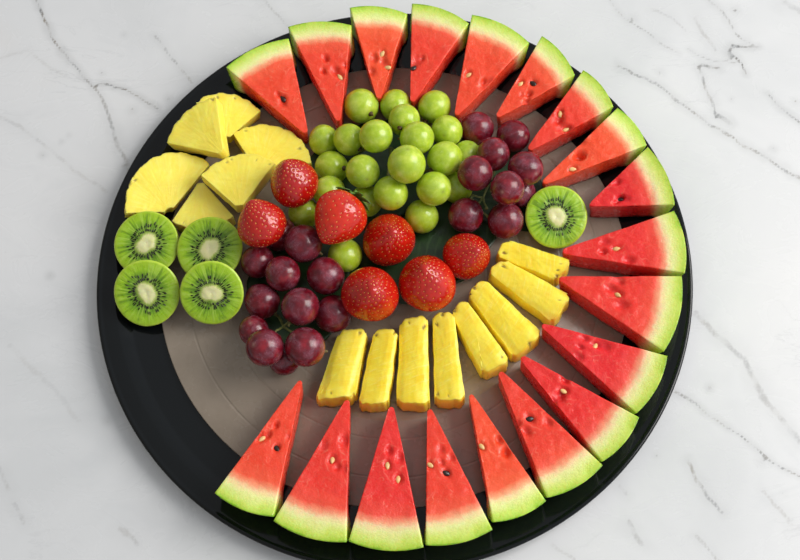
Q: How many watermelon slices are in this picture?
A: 19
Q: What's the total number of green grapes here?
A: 22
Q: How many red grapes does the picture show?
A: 21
